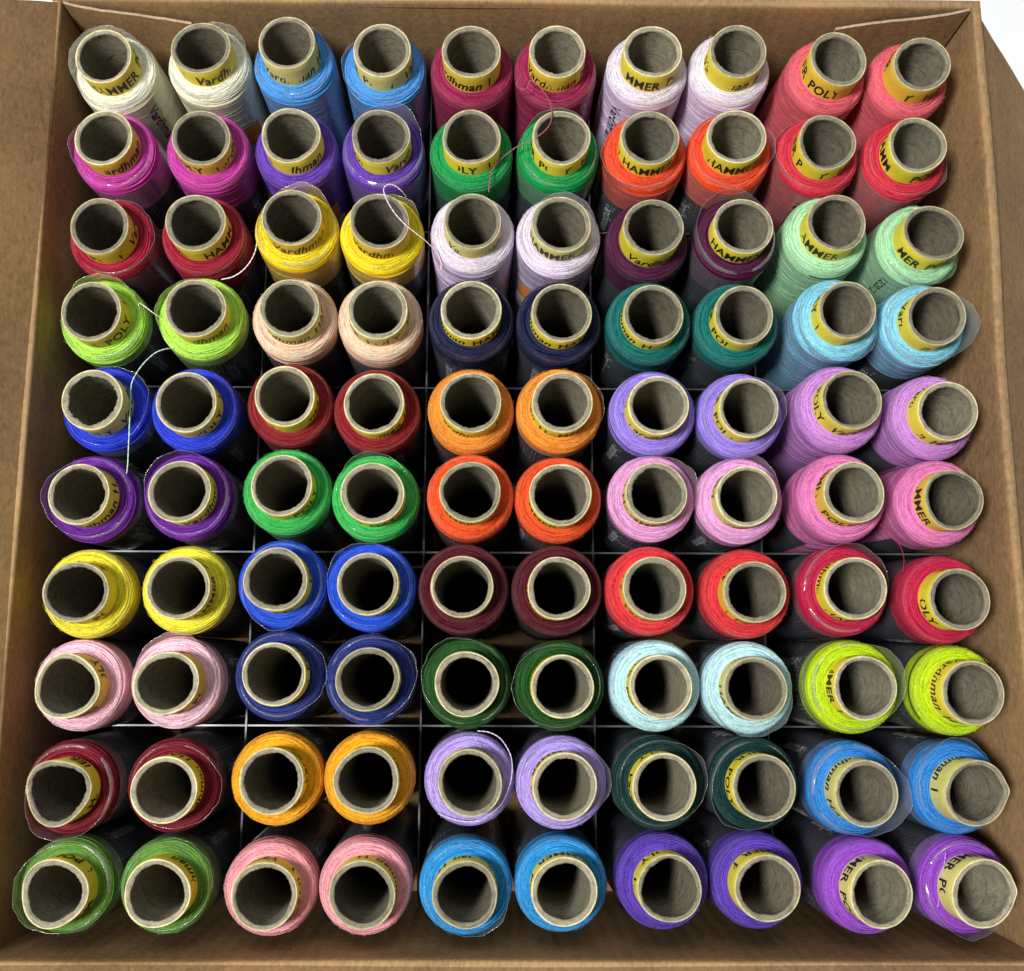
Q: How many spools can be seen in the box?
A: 100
